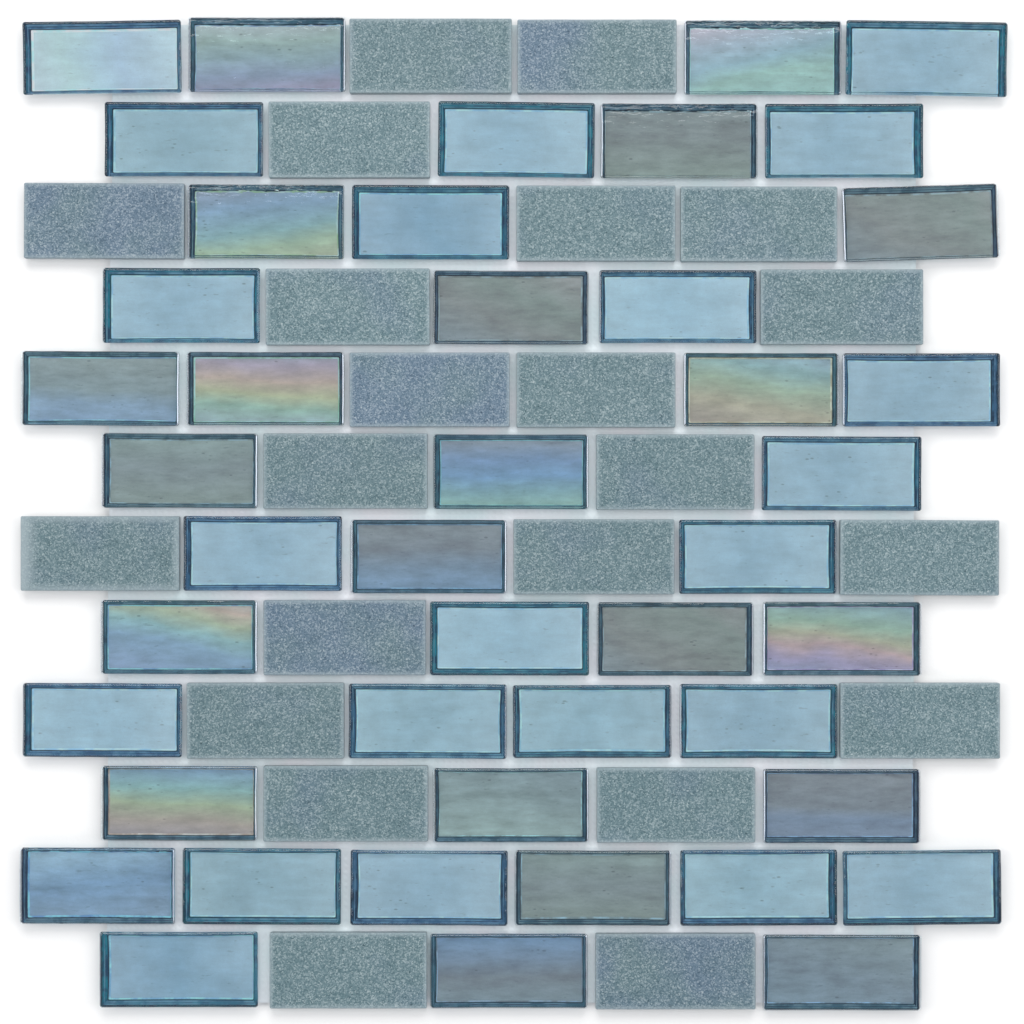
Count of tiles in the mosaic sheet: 66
